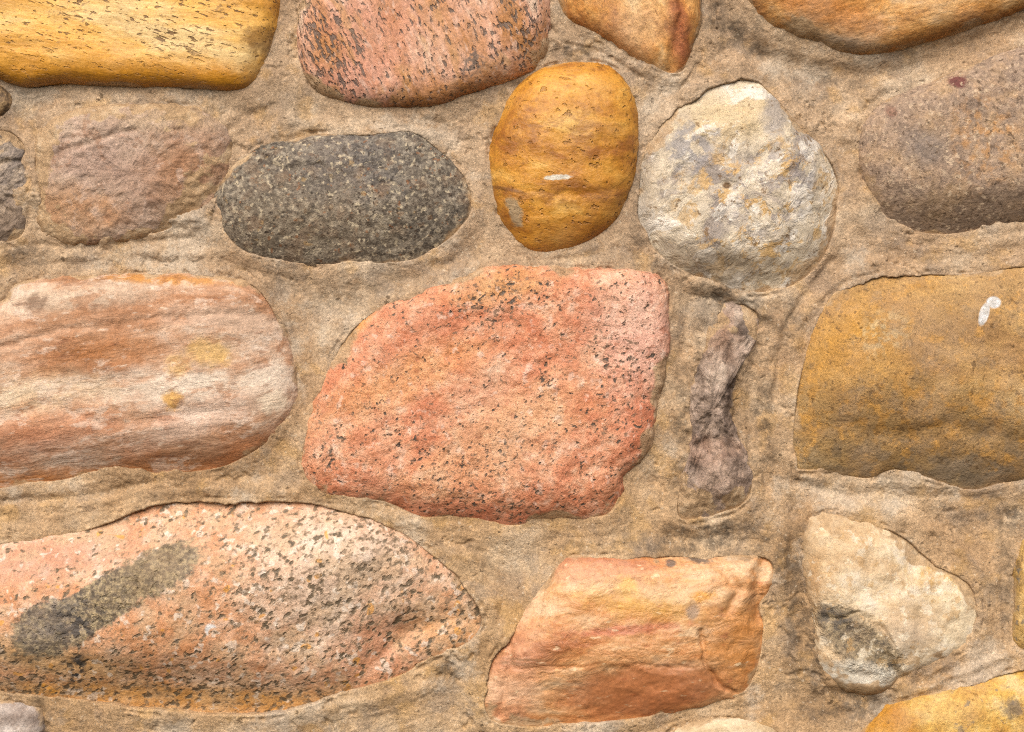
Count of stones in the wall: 22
